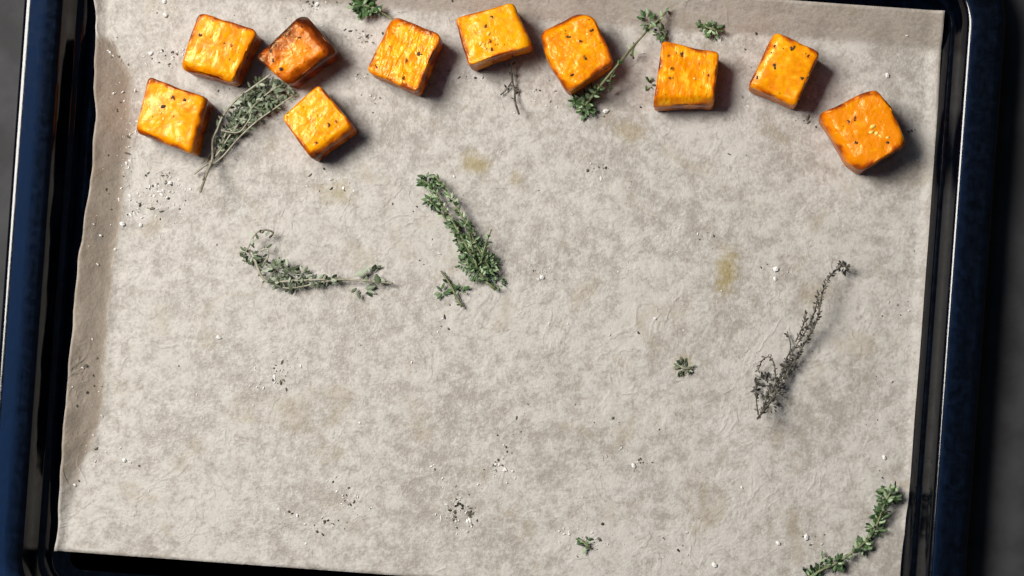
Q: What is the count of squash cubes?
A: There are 10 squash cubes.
